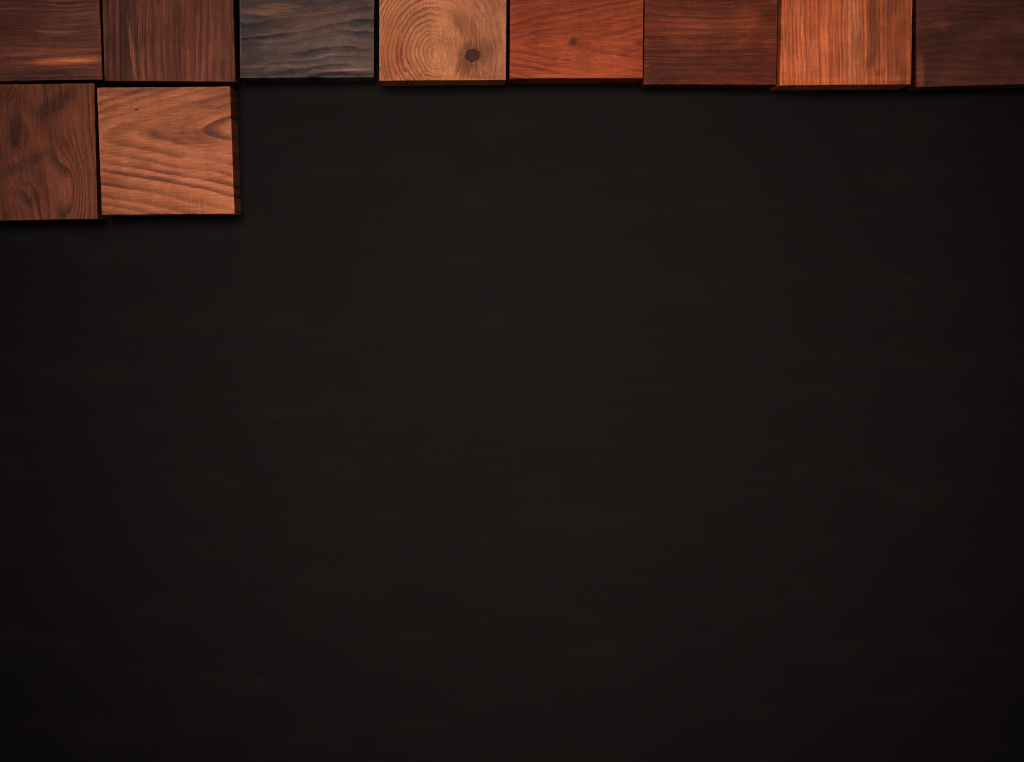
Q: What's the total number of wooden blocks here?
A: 10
